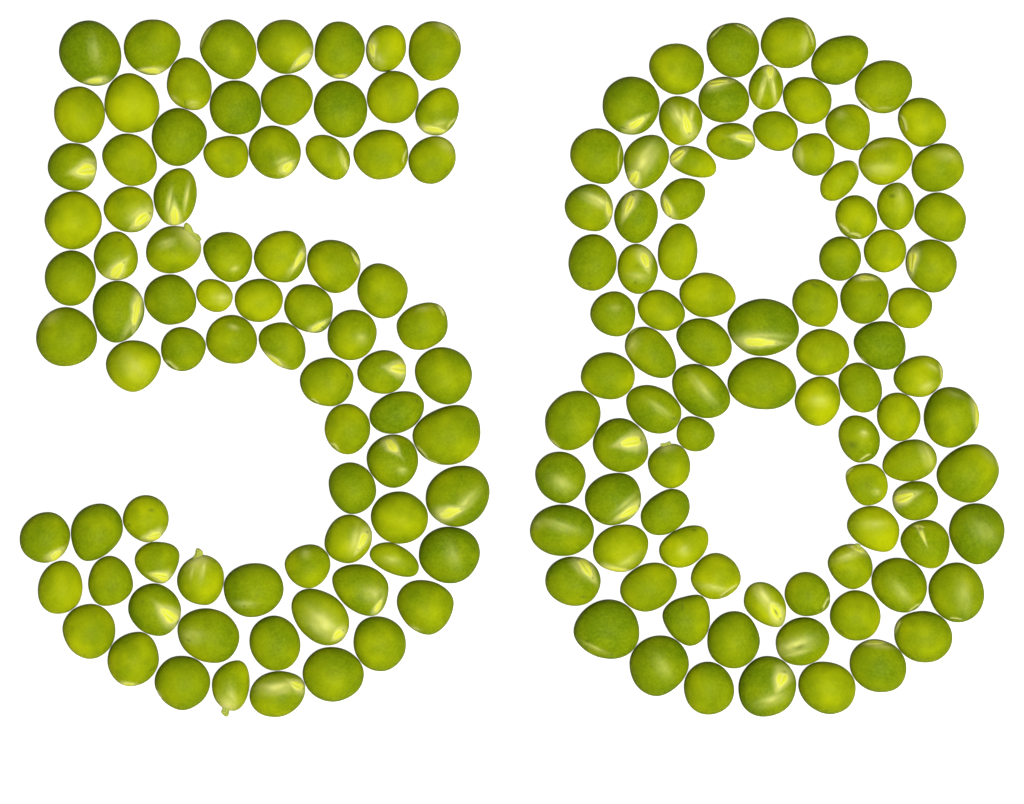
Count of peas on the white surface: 170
